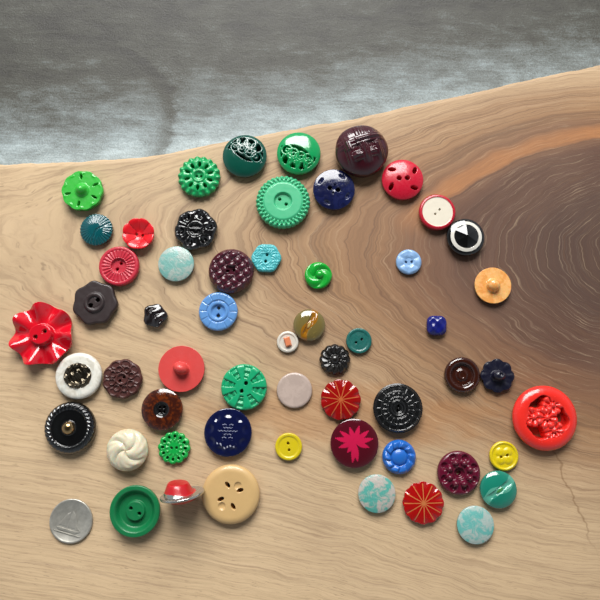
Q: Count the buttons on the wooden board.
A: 56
